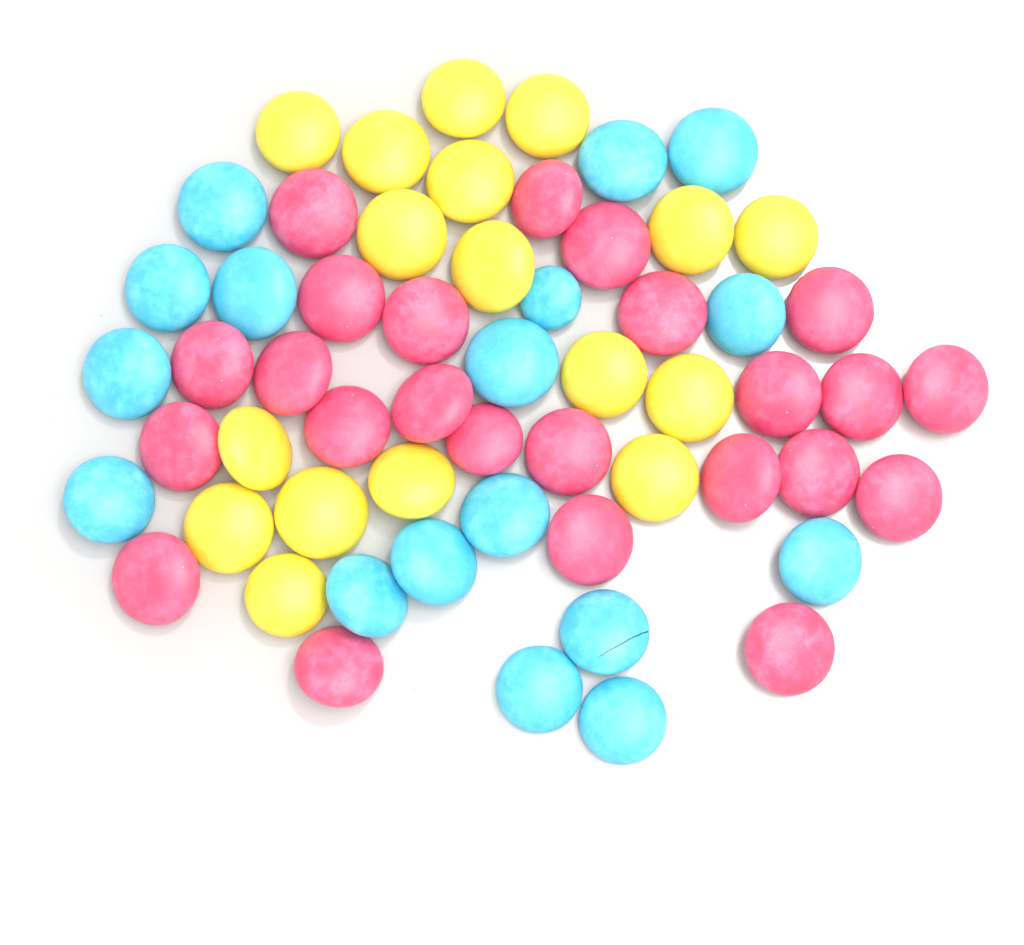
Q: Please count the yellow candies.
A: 17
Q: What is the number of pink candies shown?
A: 24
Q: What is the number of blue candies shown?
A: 17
